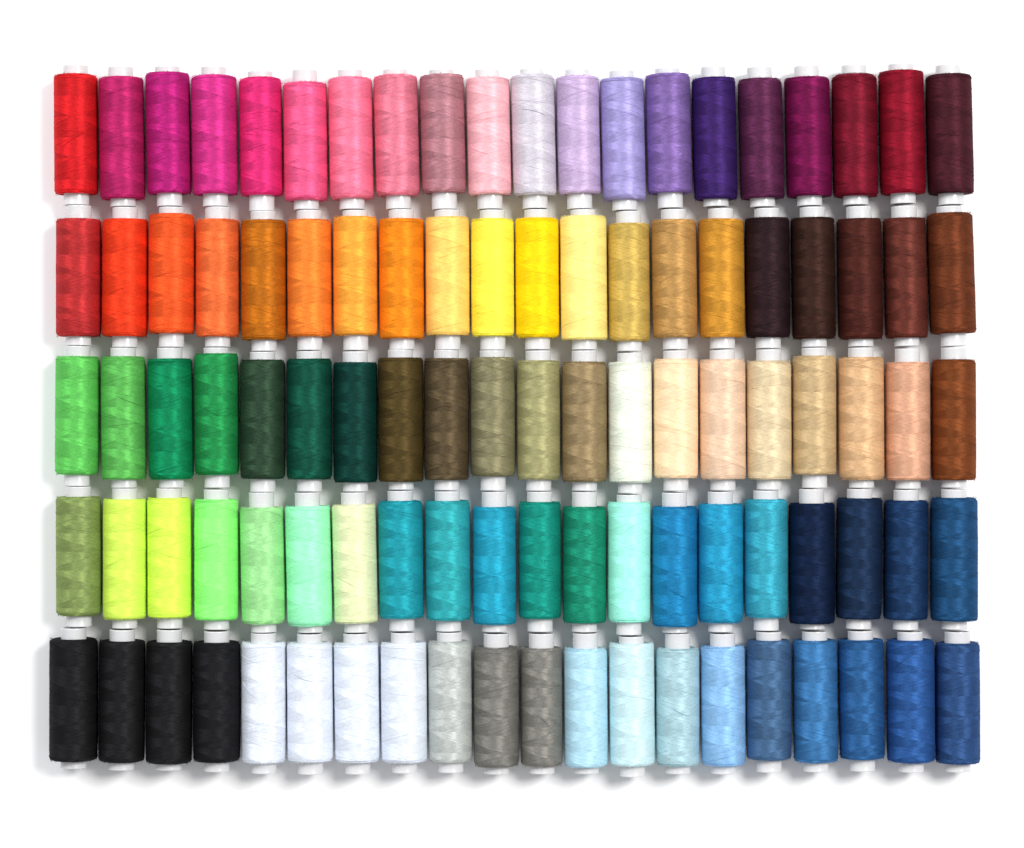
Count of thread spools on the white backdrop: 100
